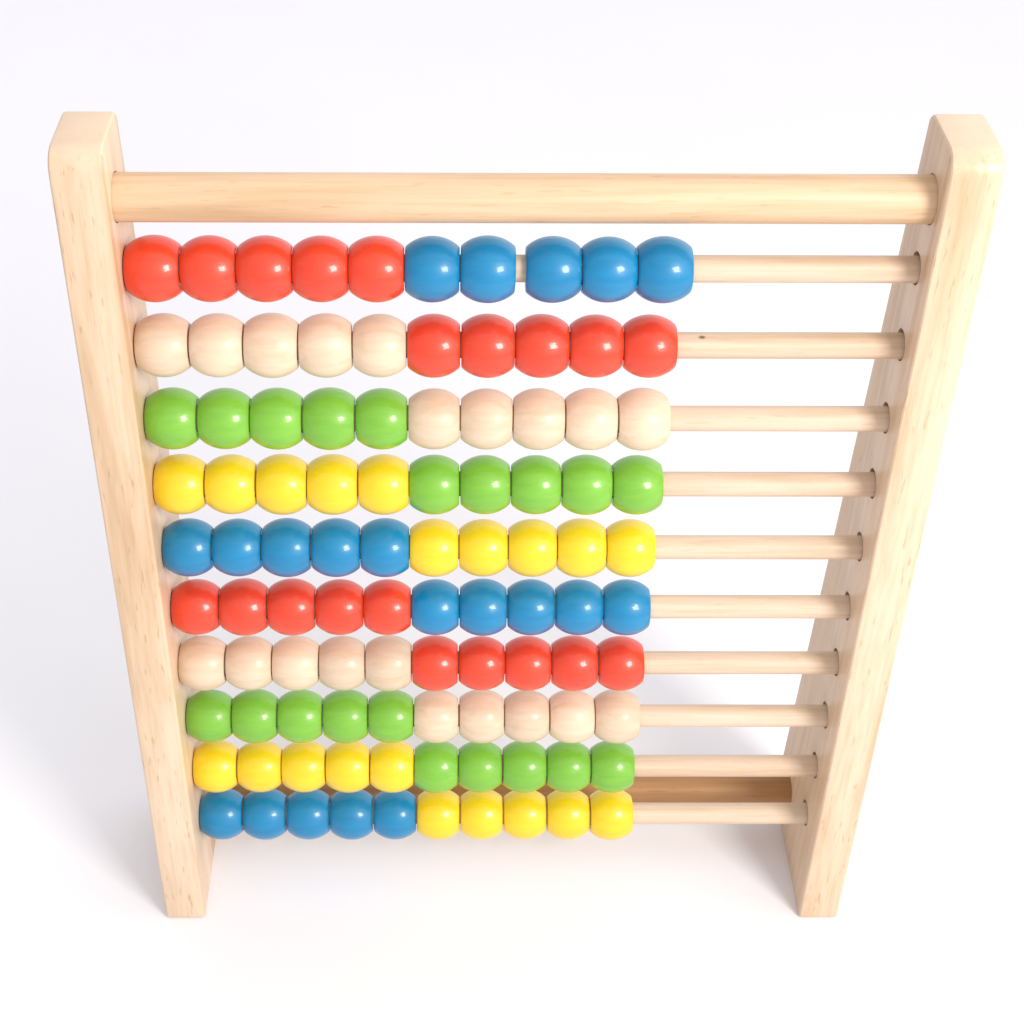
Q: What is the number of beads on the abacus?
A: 100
